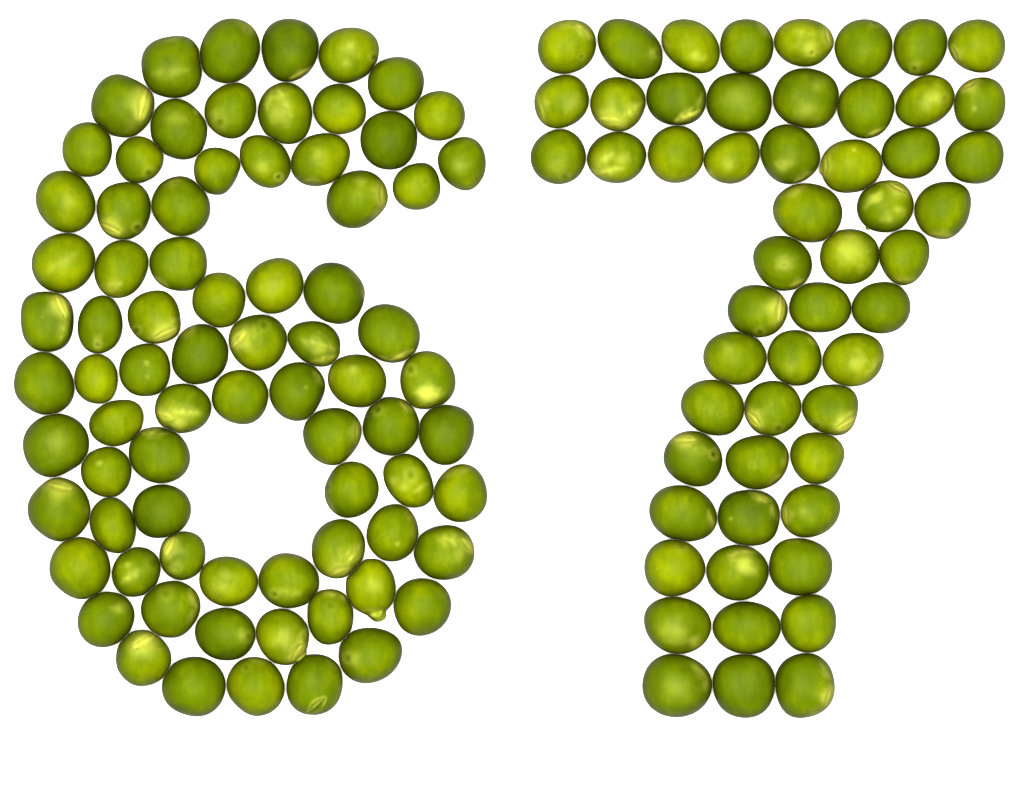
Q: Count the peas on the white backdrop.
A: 131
